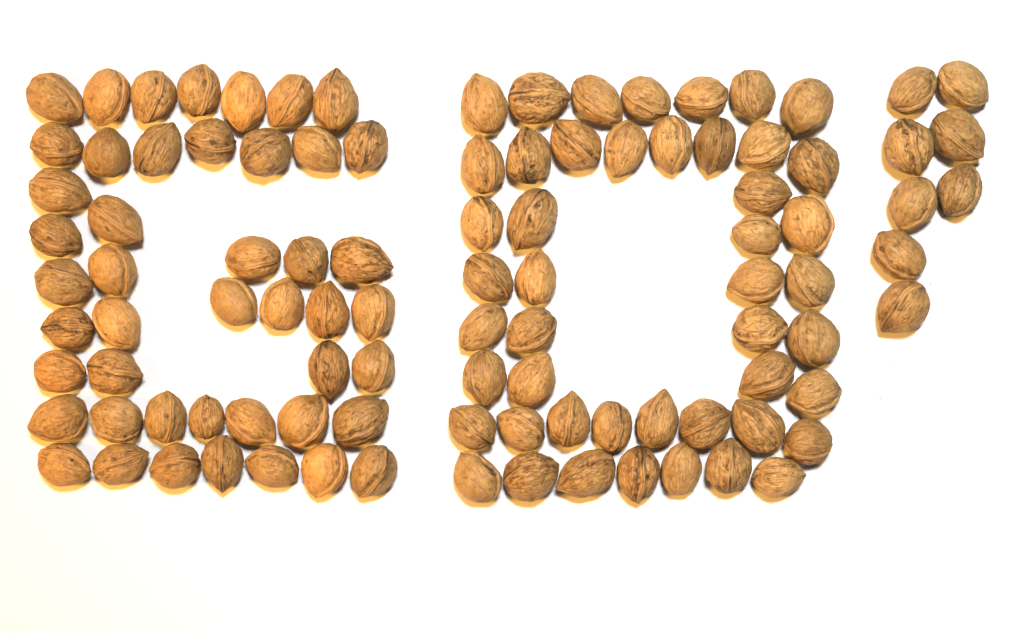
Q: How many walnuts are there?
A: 101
